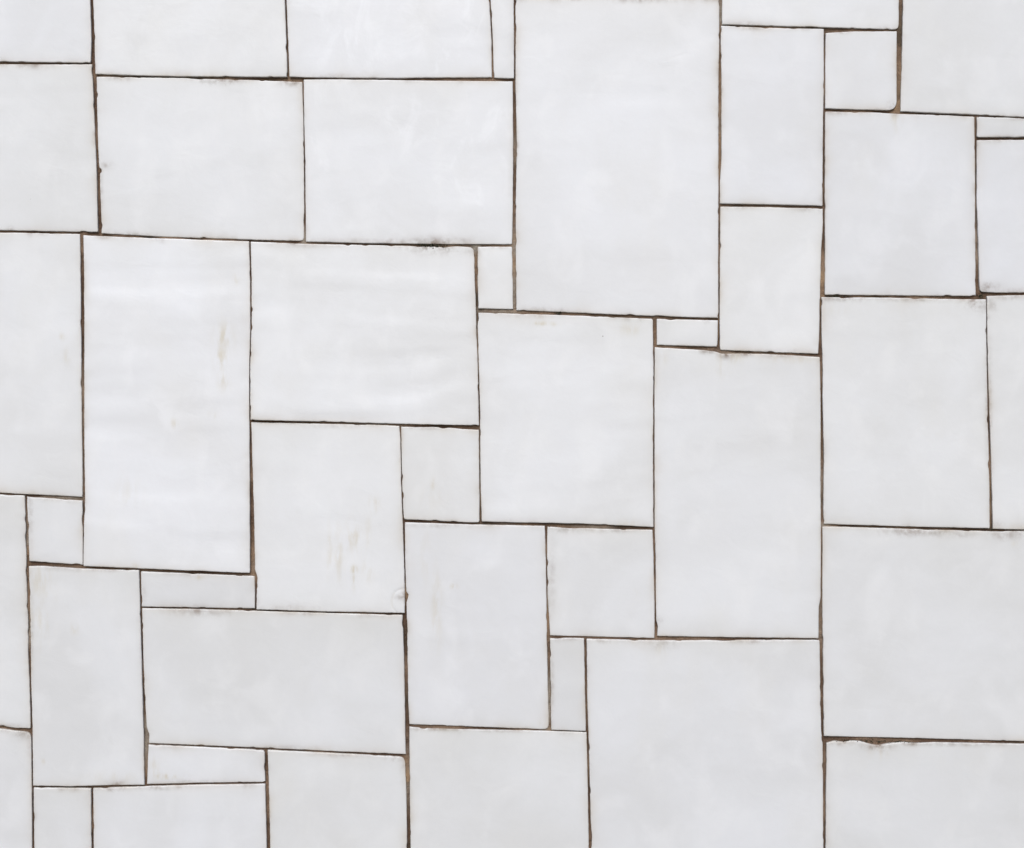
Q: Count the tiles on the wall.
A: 44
